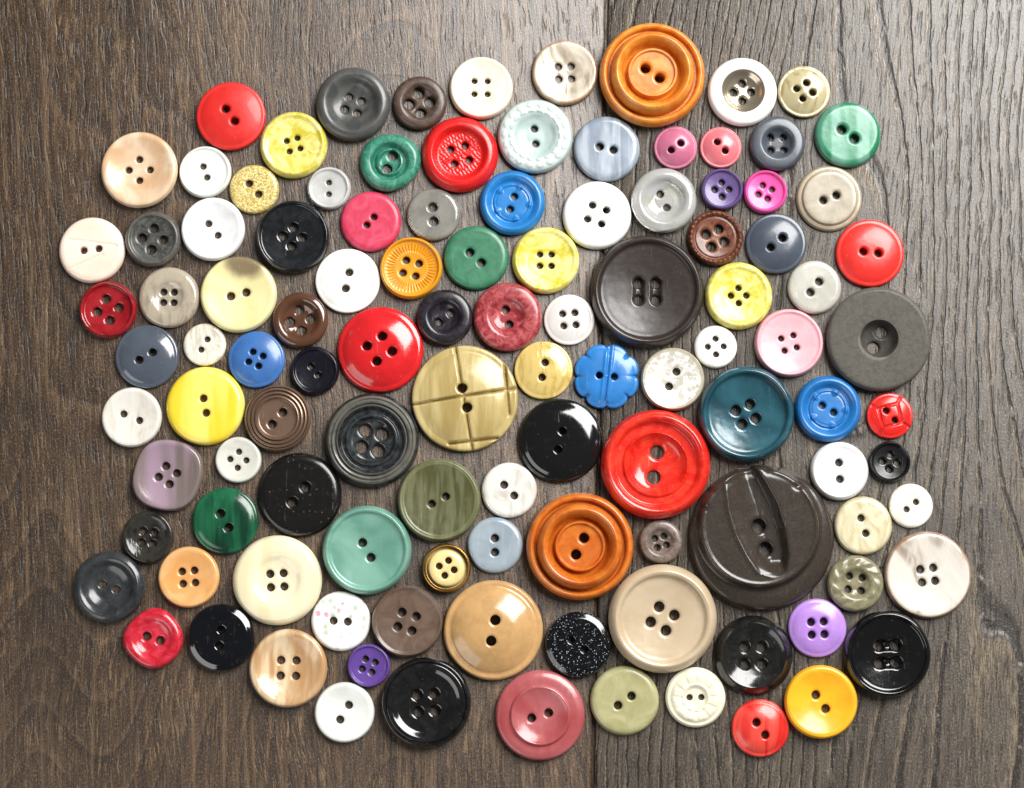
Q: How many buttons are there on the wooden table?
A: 112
